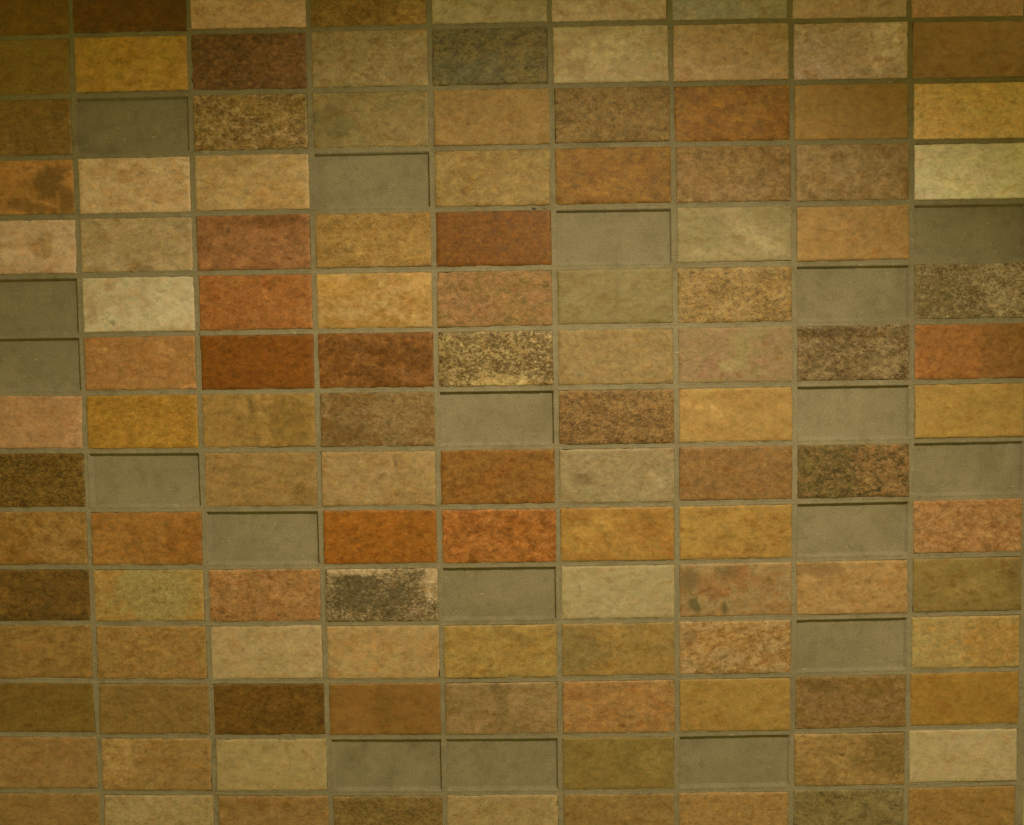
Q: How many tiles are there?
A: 117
